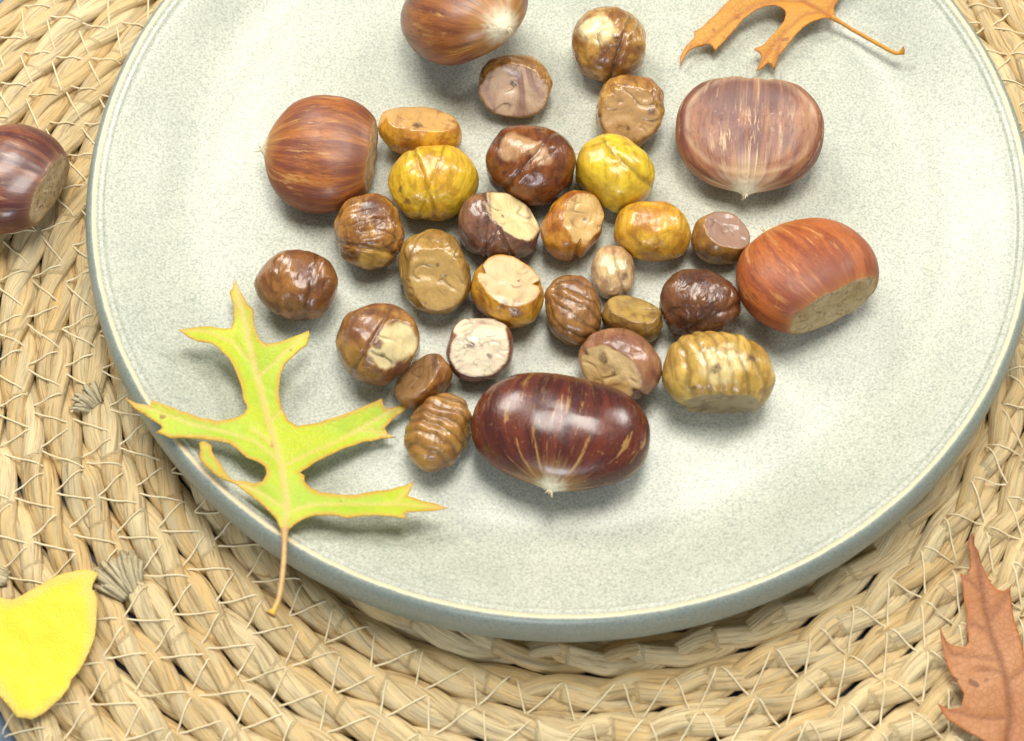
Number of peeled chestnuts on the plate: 25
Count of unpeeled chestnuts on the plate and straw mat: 6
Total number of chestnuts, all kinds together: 31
